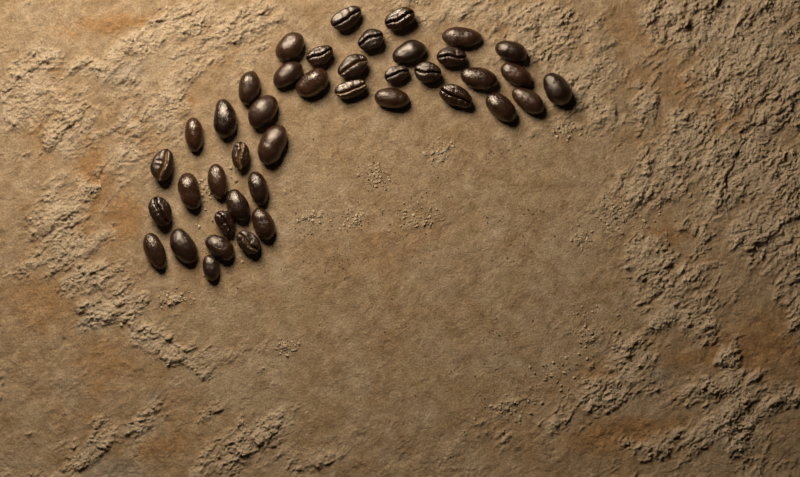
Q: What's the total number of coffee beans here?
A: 41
